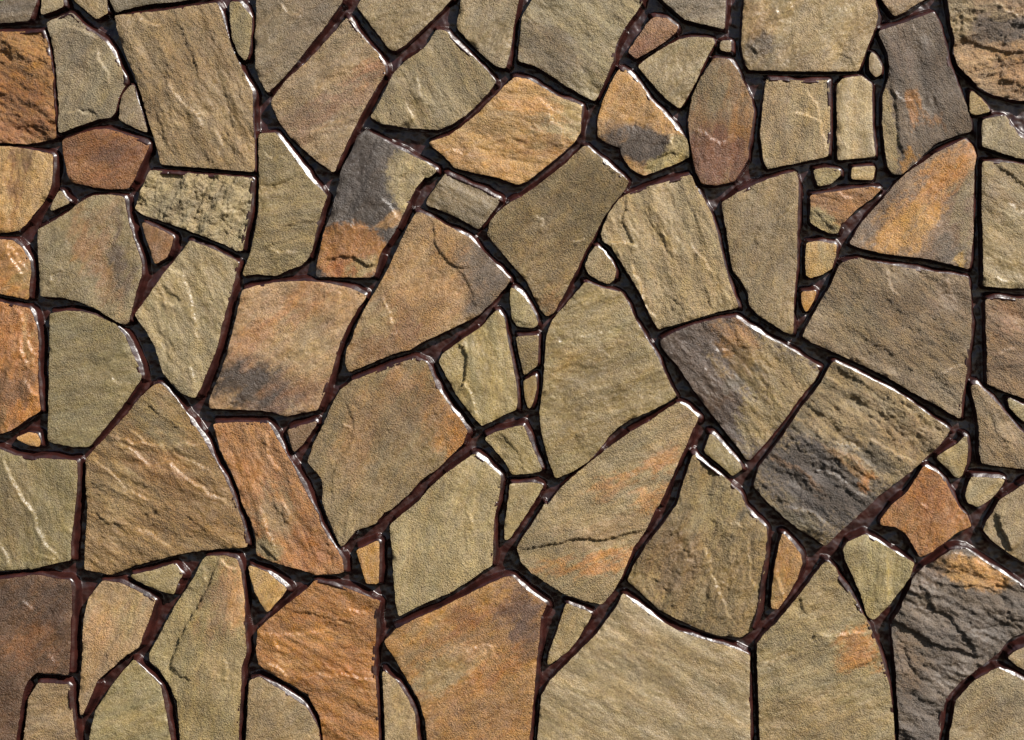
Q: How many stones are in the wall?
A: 104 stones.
